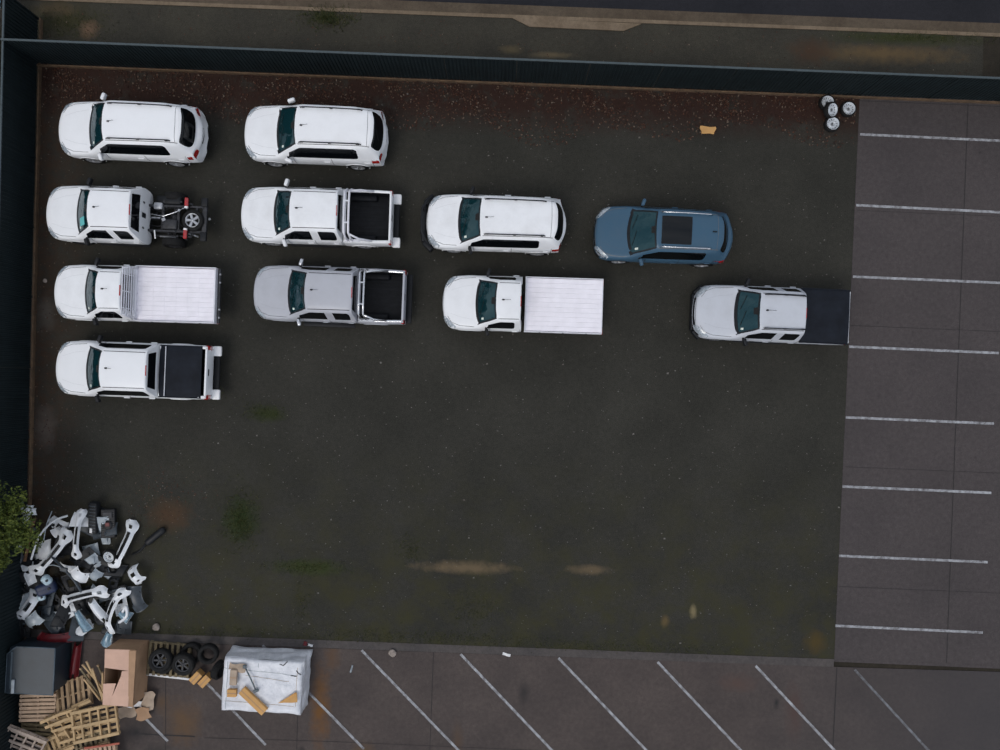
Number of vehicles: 11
